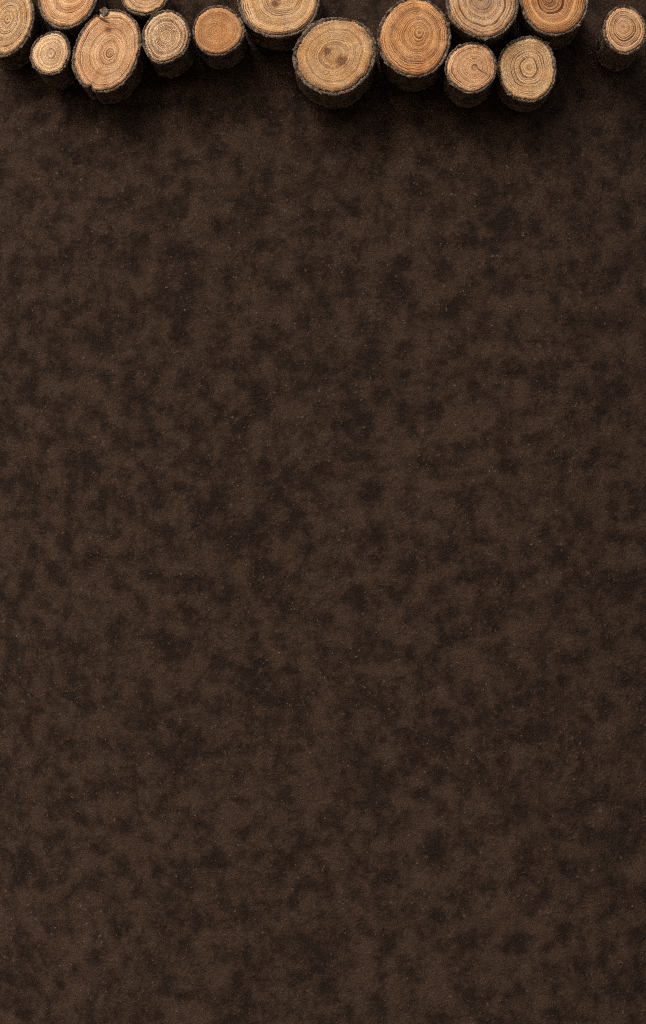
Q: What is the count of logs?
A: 15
